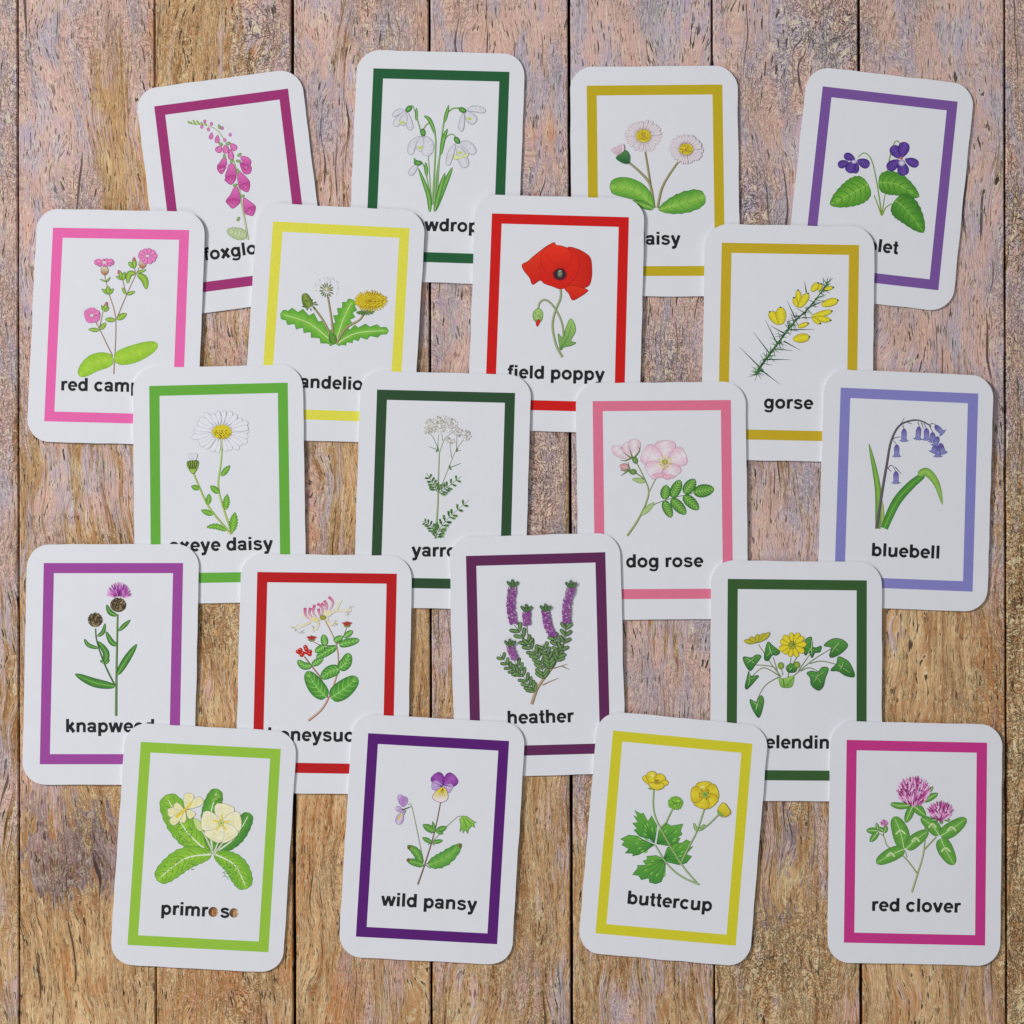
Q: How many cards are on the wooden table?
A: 20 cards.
